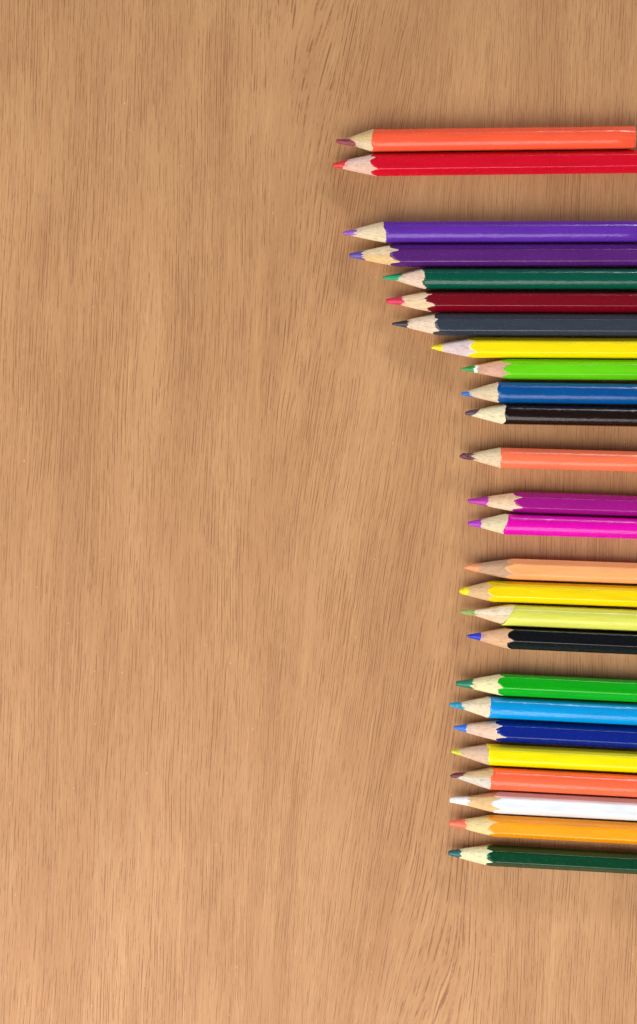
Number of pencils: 26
